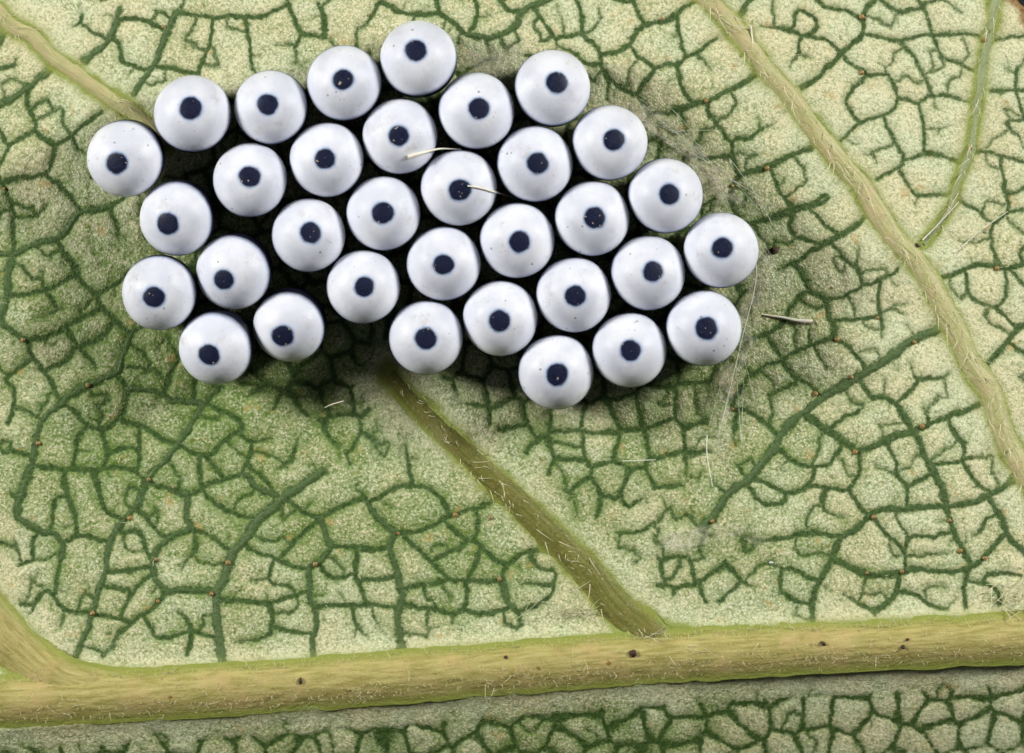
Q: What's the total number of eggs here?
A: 33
